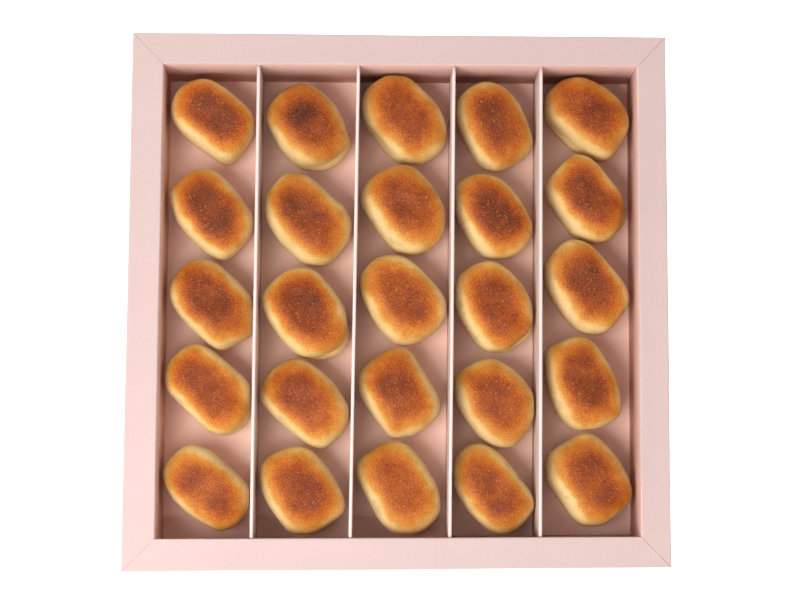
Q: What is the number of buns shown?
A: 25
